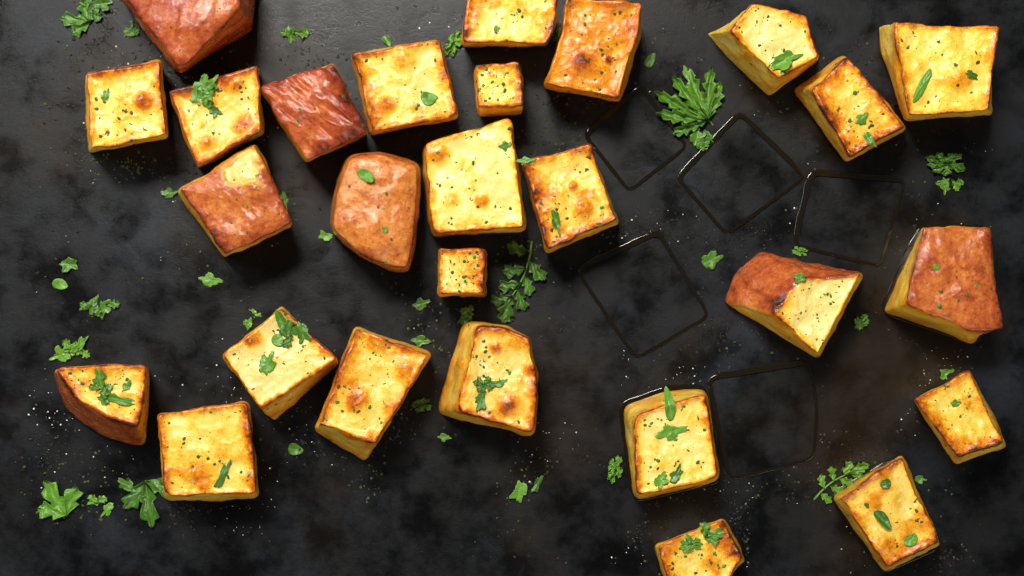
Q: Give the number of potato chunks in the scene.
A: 27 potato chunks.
